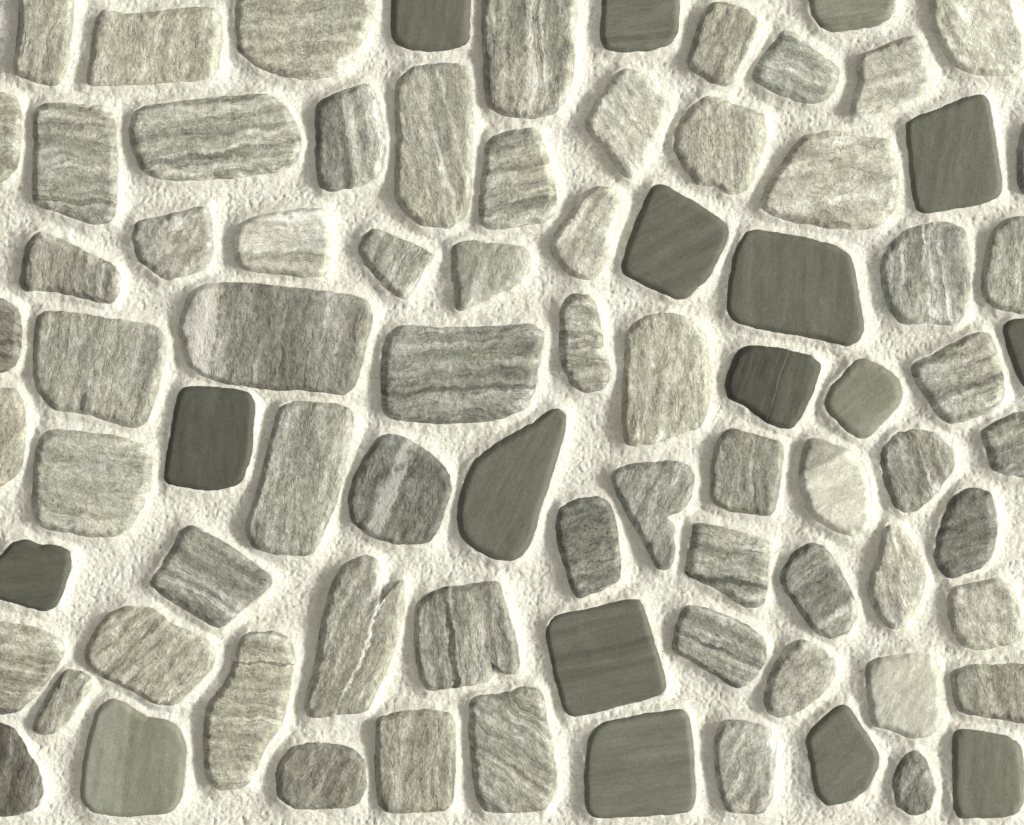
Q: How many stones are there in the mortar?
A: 82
